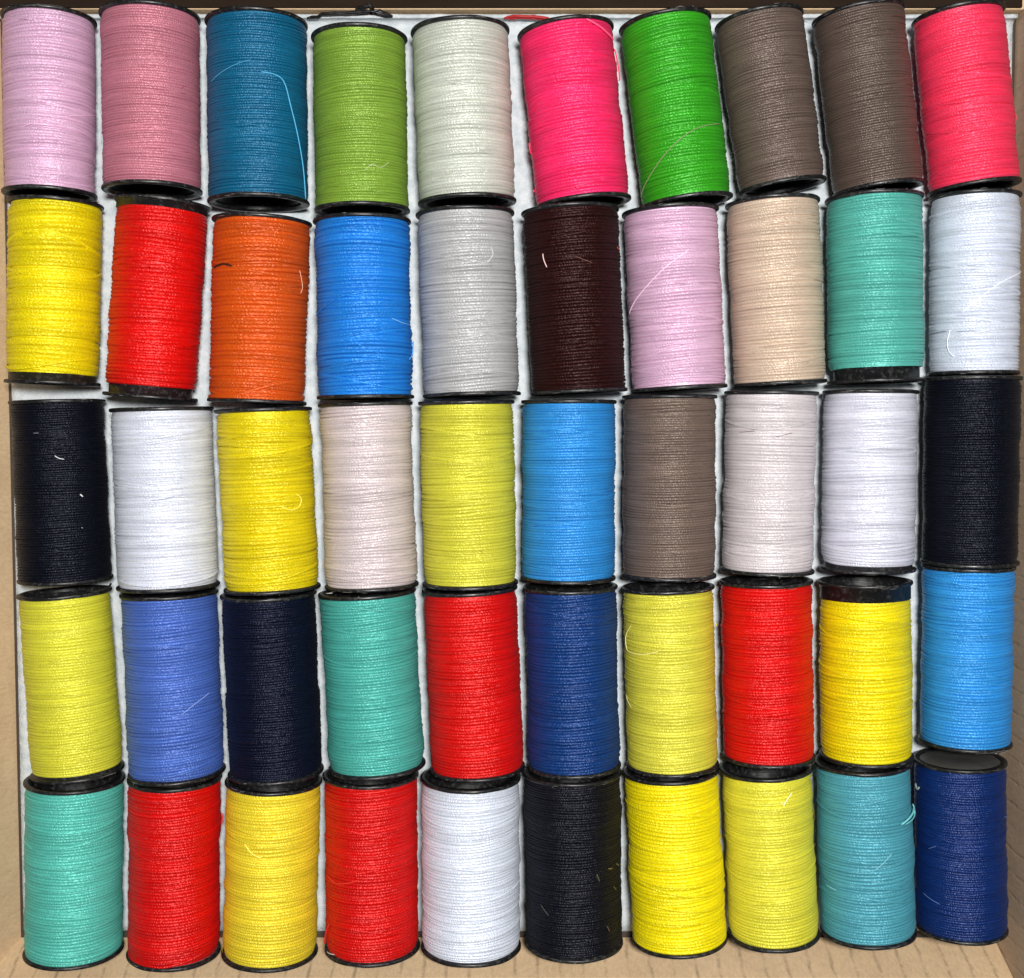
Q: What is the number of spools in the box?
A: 50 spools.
